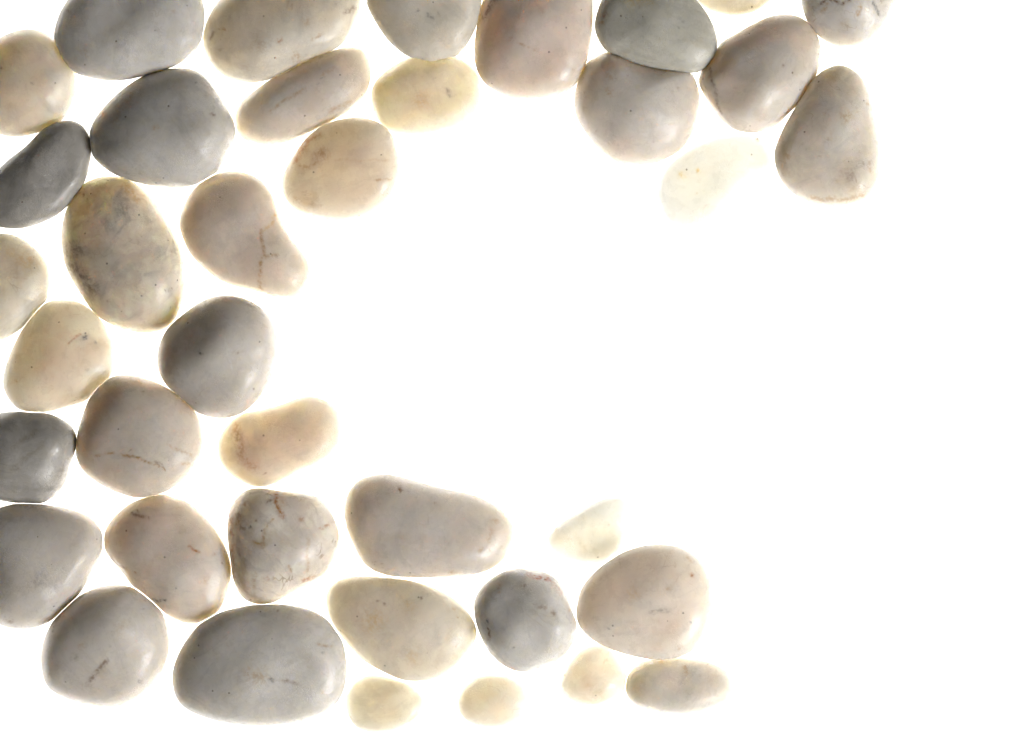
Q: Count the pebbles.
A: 39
